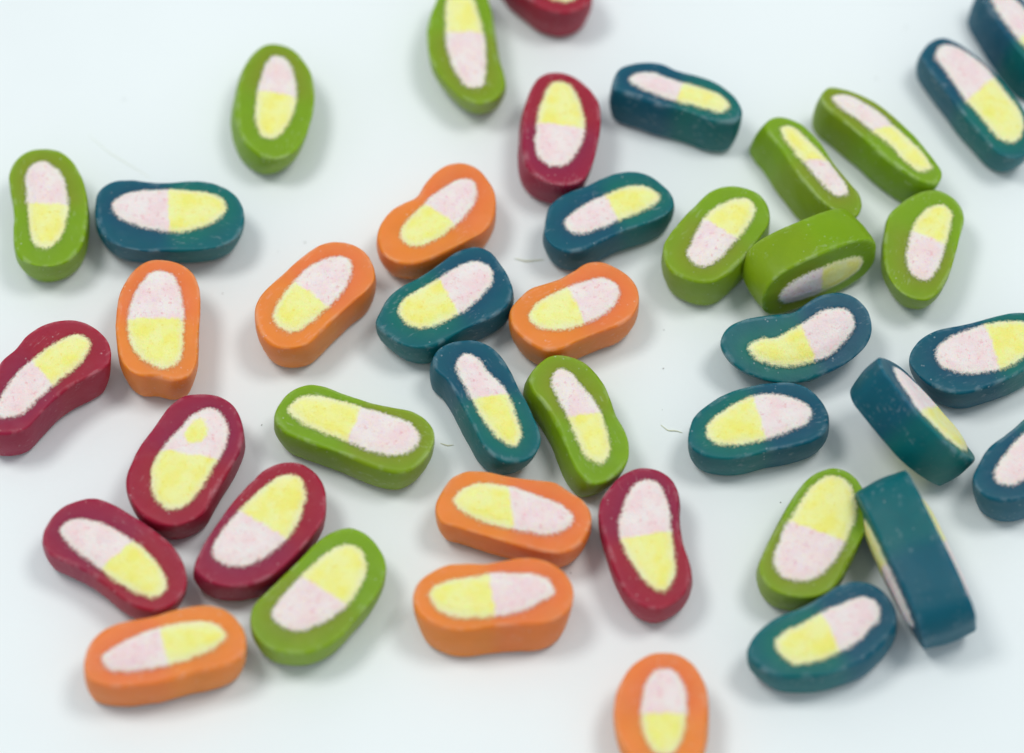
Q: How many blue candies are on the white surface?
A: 14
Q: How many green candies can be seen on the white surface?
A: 12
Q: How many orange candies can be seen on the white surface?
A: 8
